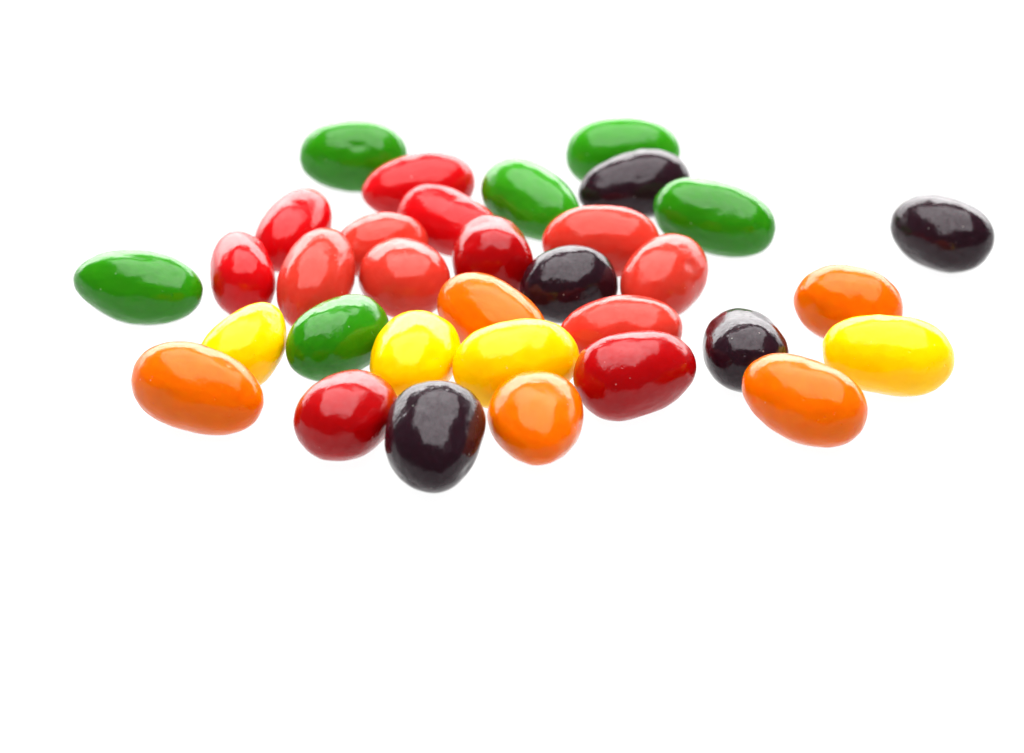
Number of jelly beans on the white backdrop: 33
